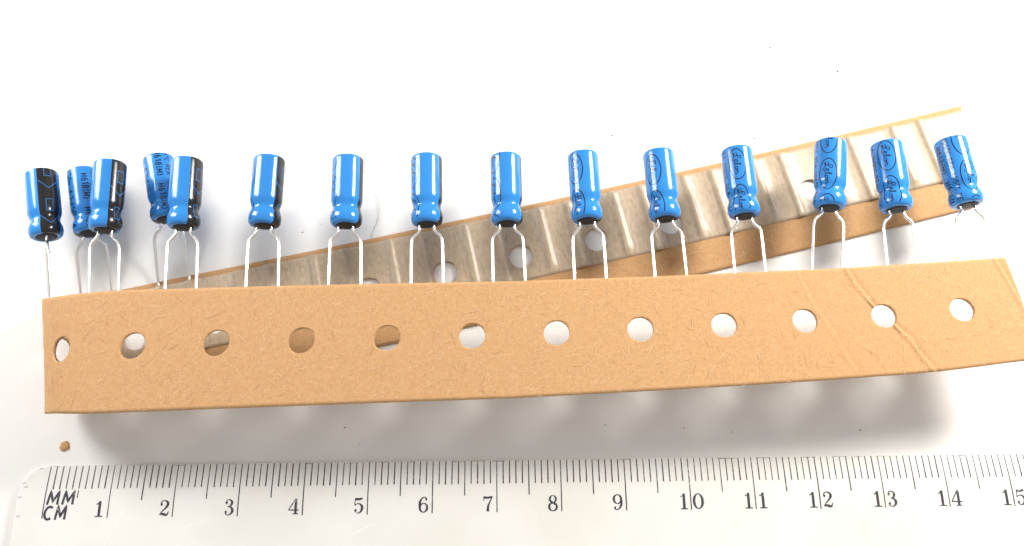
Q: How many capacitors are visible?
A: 15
